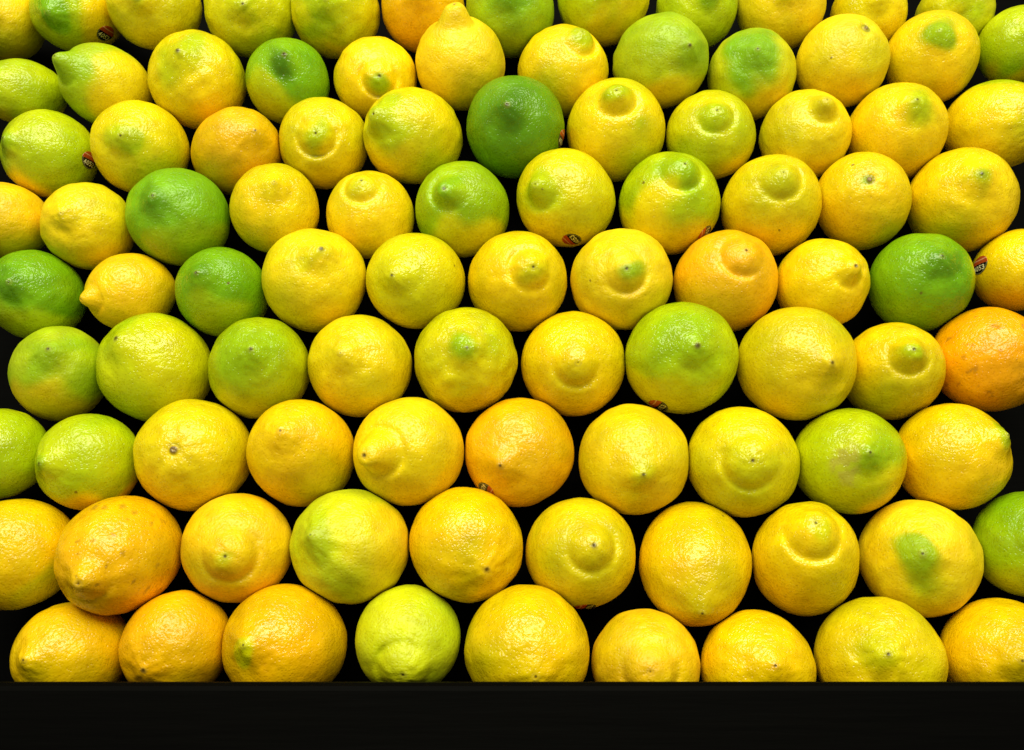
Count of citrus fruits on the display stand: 96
